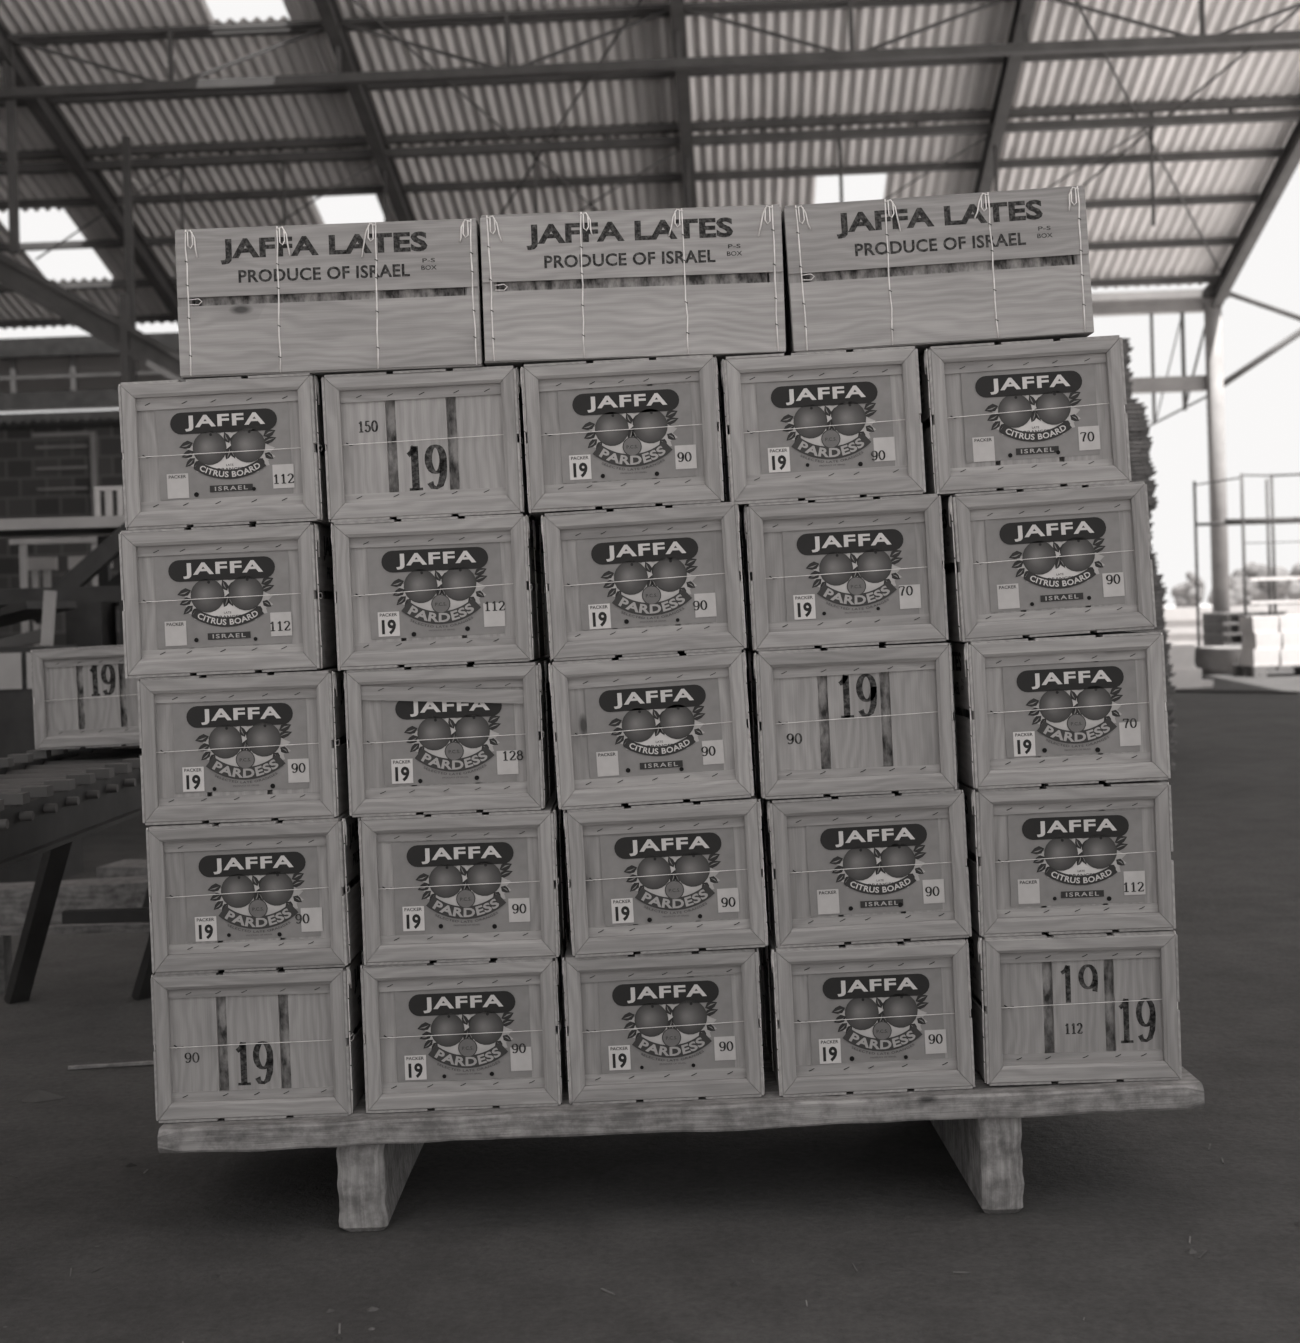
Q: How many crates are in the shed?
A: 29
